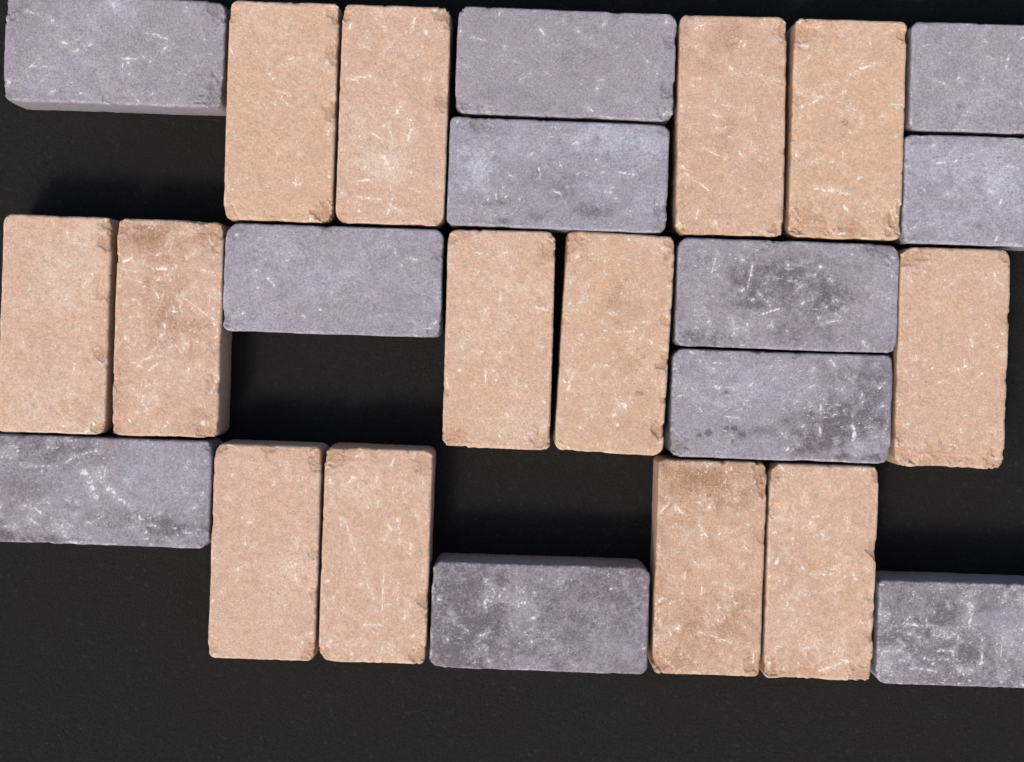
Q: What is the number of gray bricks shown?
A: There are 11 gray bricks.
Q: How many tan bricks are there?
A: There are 13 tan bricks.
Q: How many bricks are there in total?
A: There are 24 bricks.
